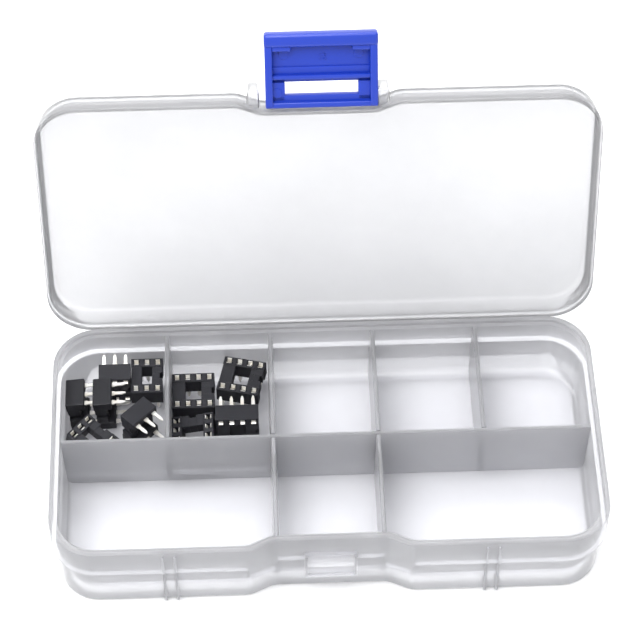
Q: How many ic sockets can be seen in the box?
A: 10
